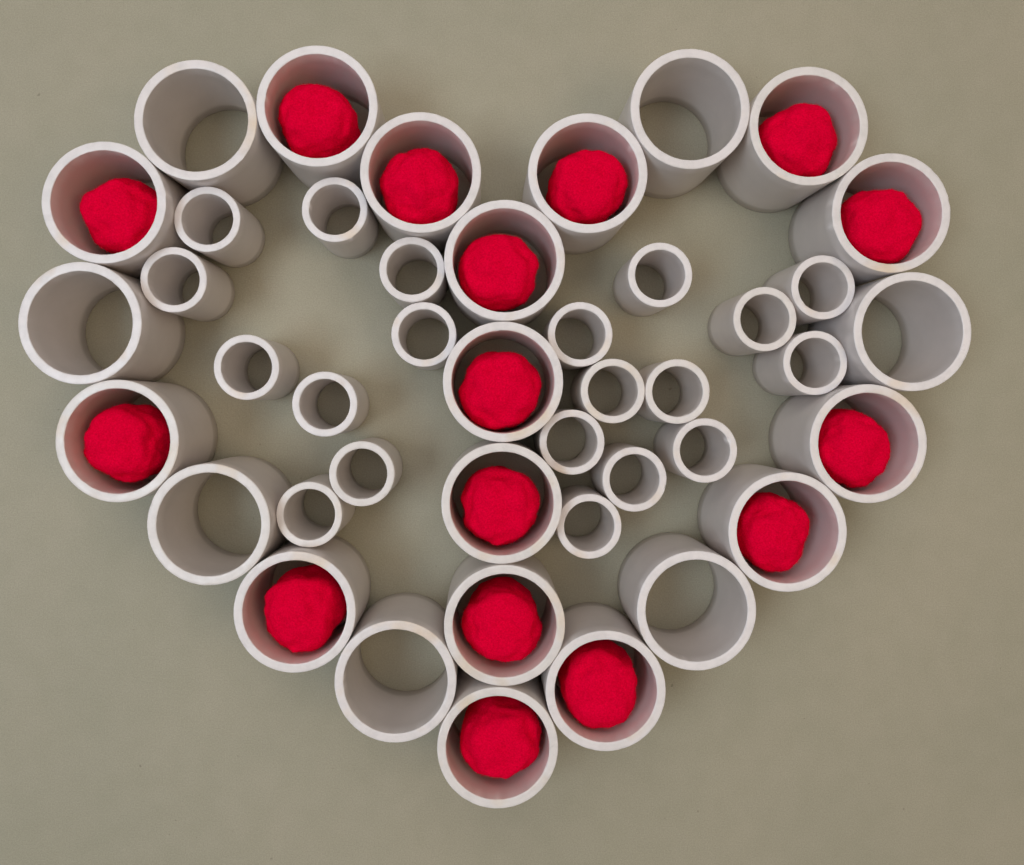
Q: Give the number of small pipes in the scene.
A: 20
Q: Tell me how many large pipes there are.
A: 23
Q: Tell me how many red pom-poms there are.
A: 16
